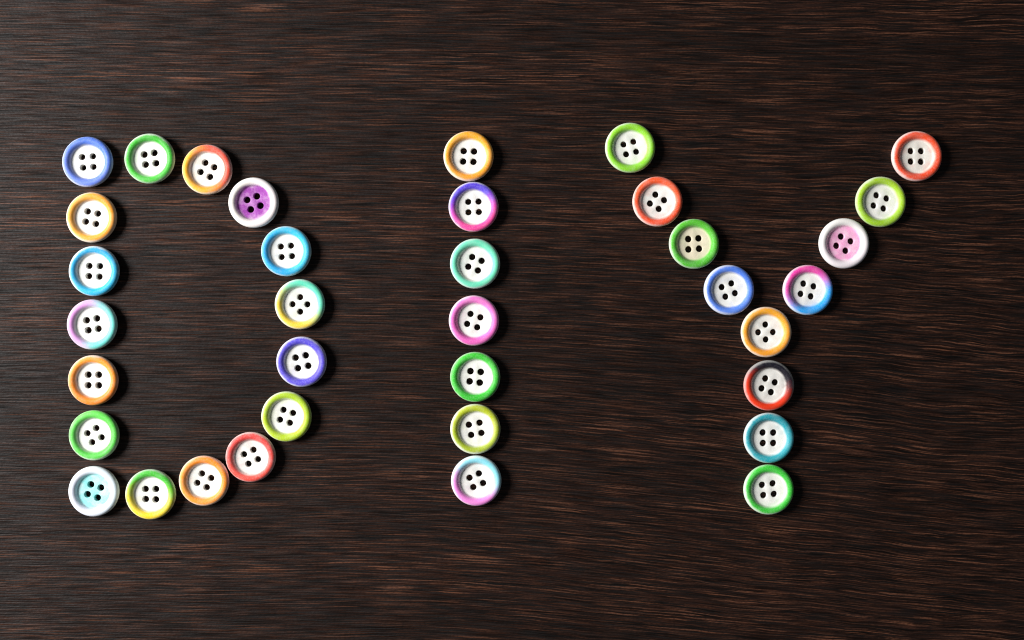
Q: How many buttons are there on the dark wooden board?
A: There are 36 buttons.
